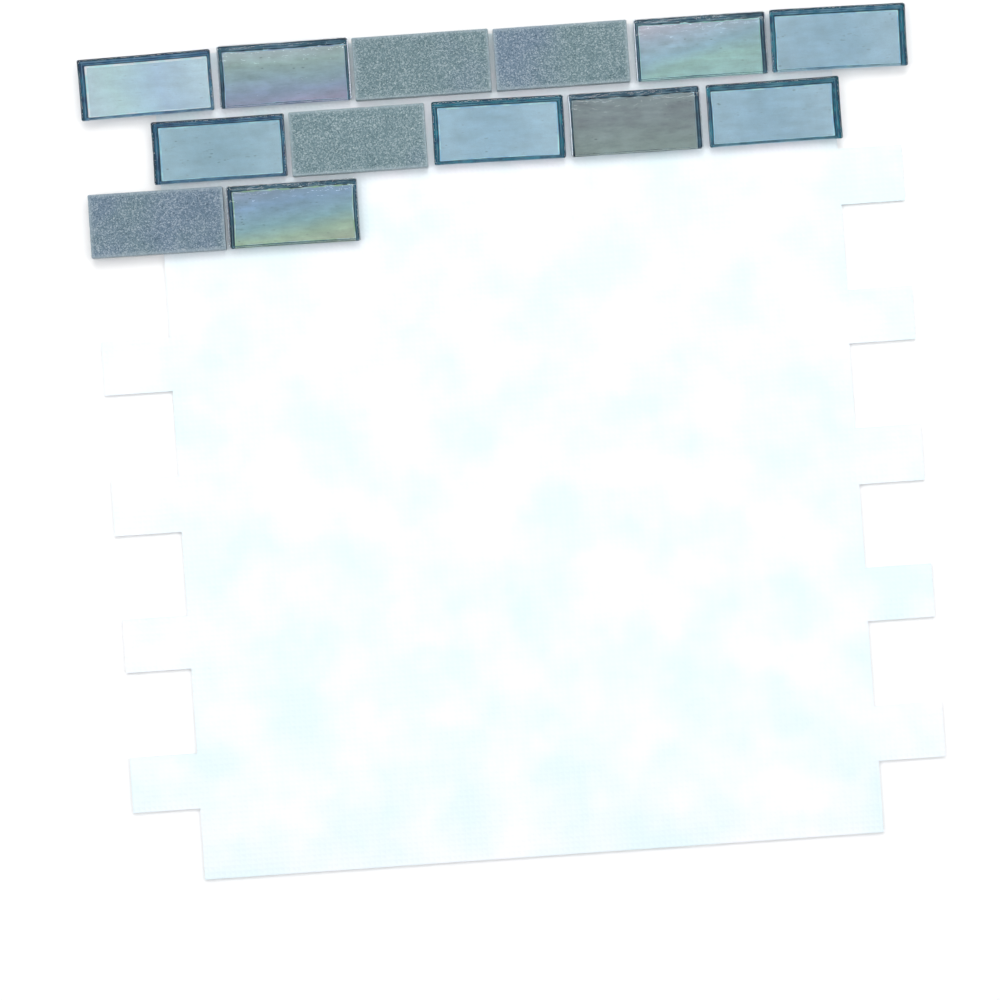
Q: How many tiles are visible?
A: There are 13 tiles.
